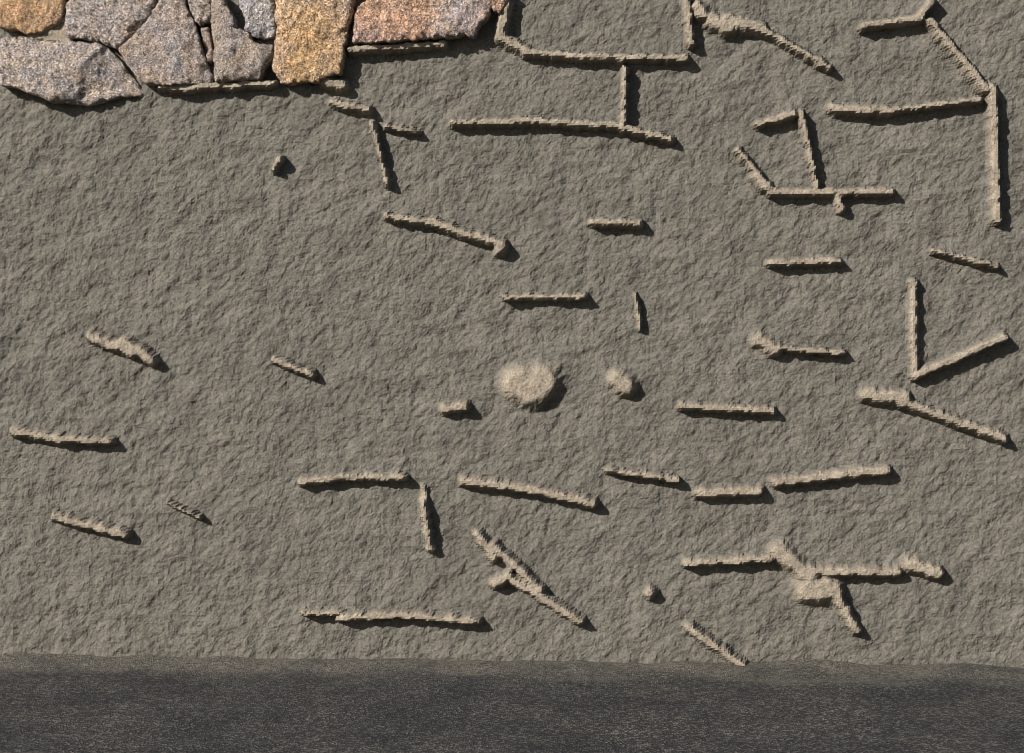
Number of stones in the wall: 10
